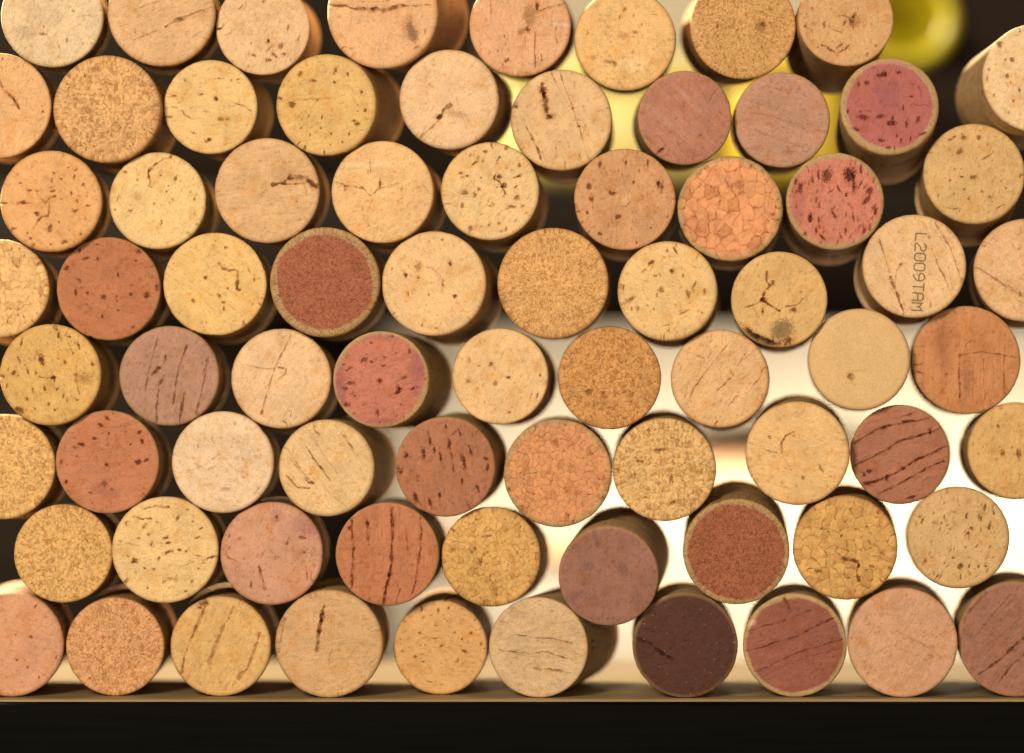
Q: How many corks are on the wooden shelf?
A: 75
